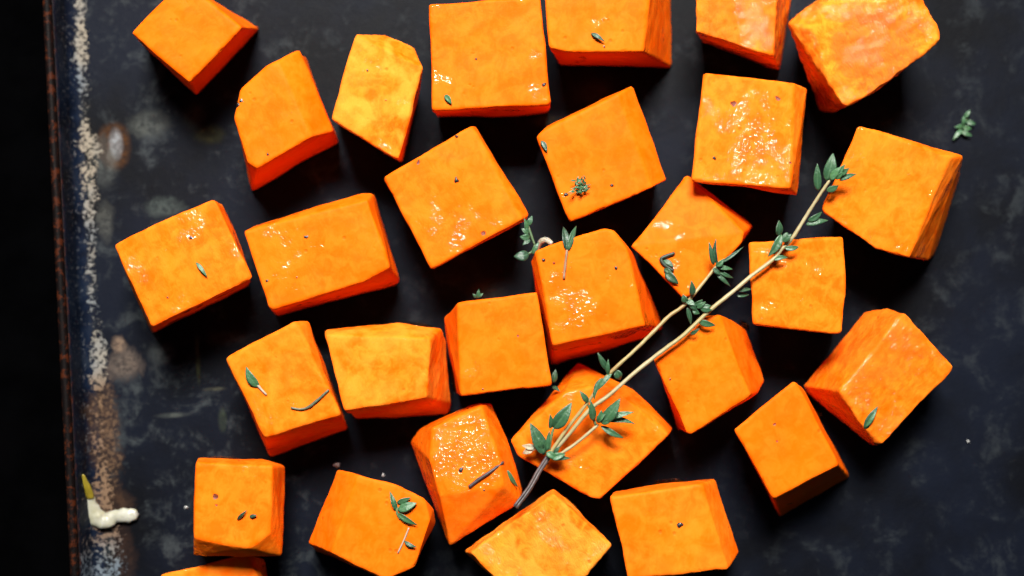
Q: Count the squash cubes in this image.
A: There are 29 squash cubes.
